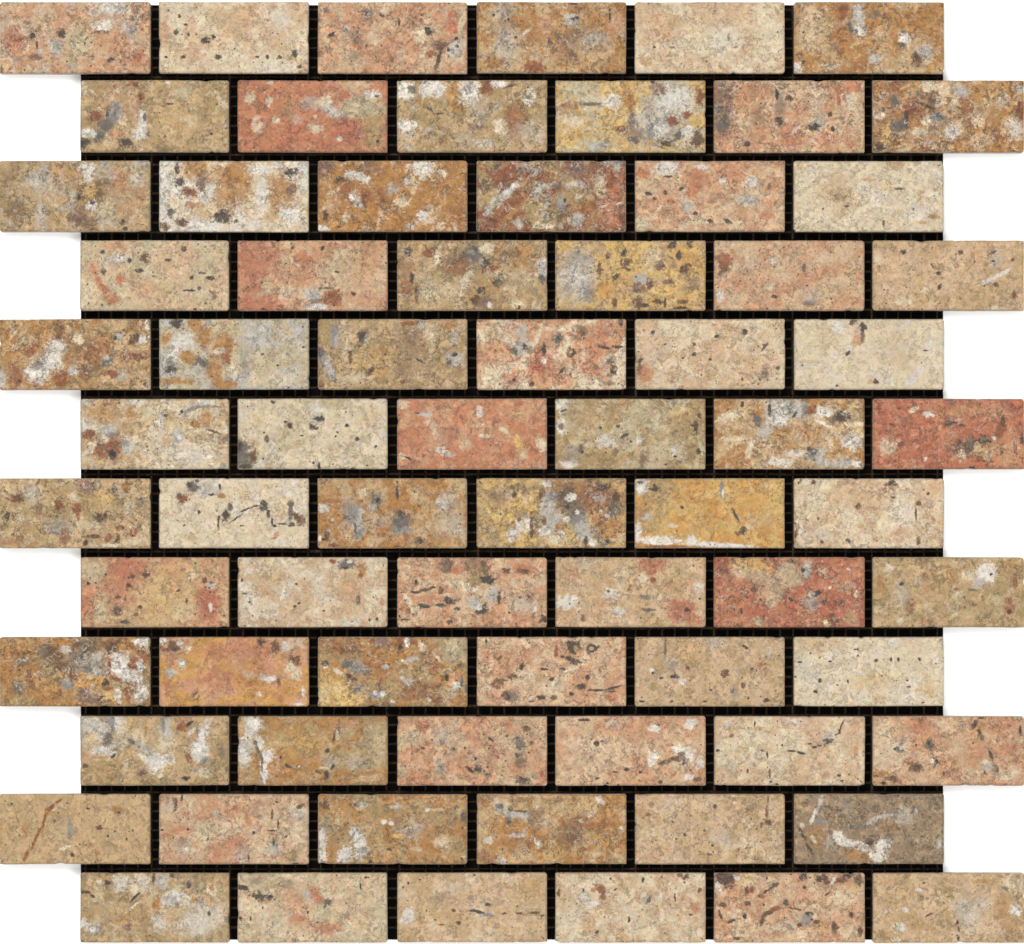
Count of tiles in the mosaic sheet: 72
